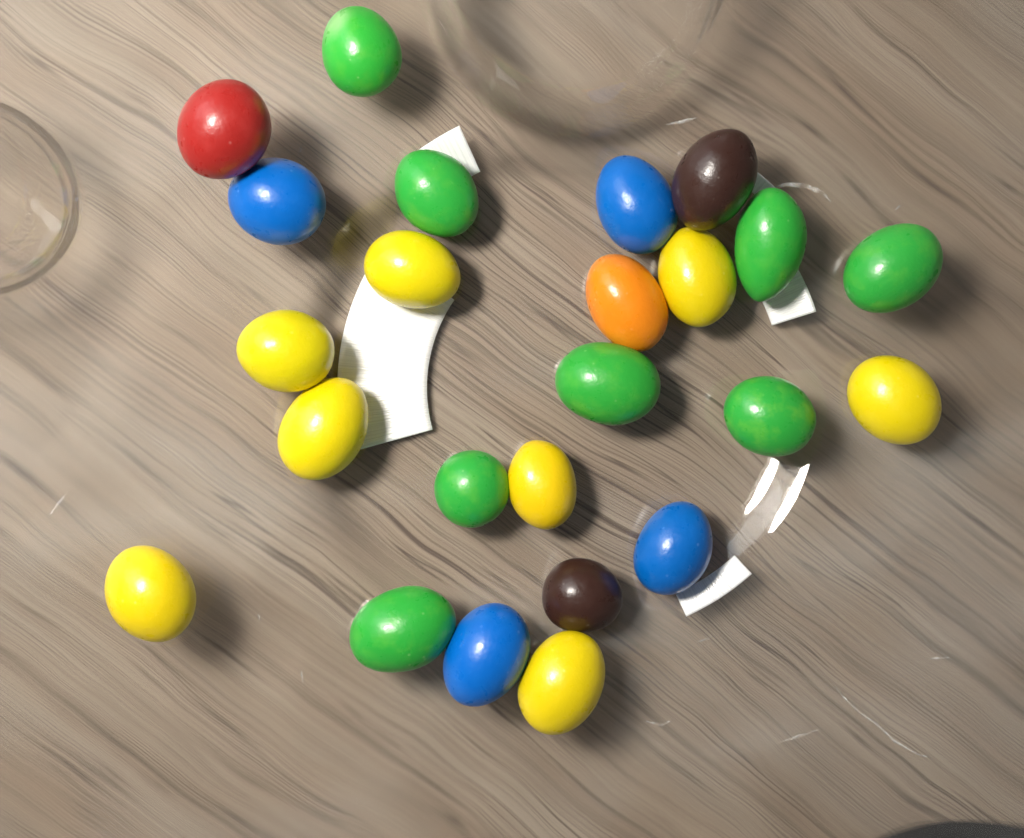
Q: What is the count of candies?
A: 24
